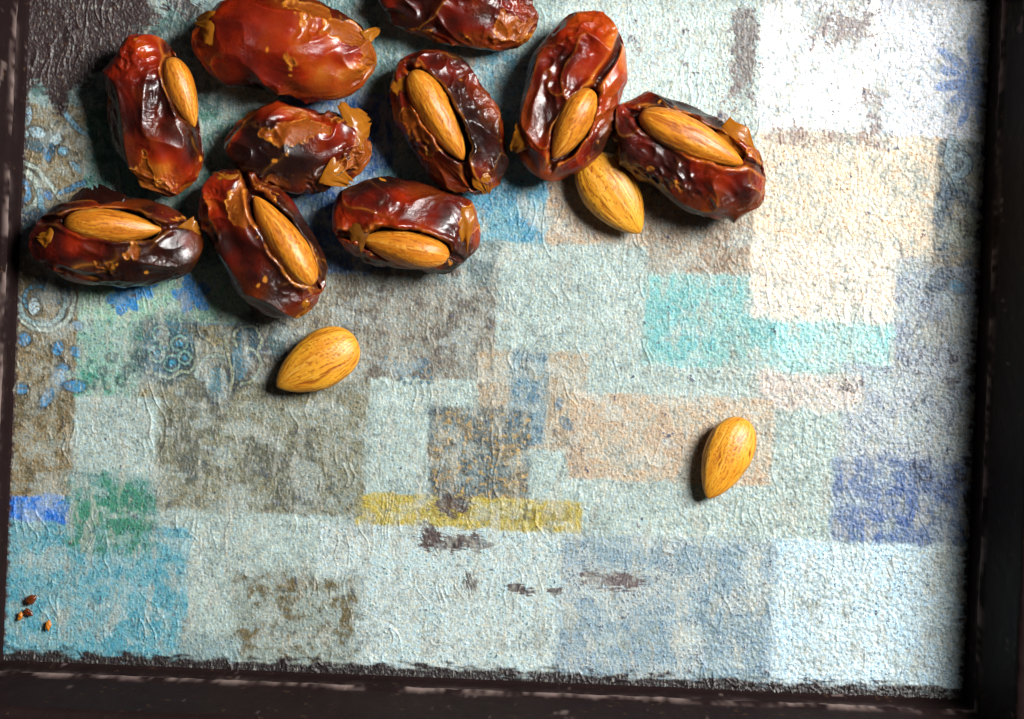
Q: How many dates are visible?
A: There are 10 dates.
